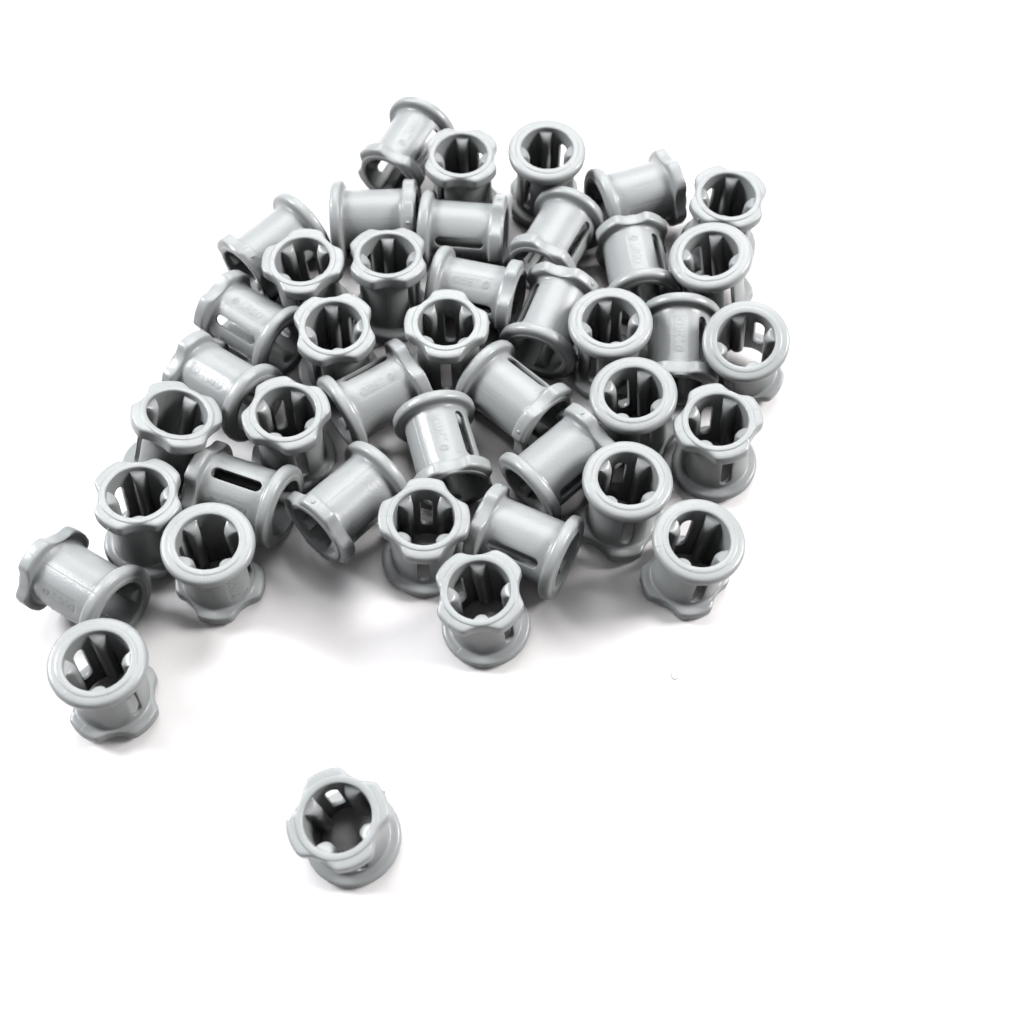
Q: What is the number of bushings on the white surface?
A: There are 42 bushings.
